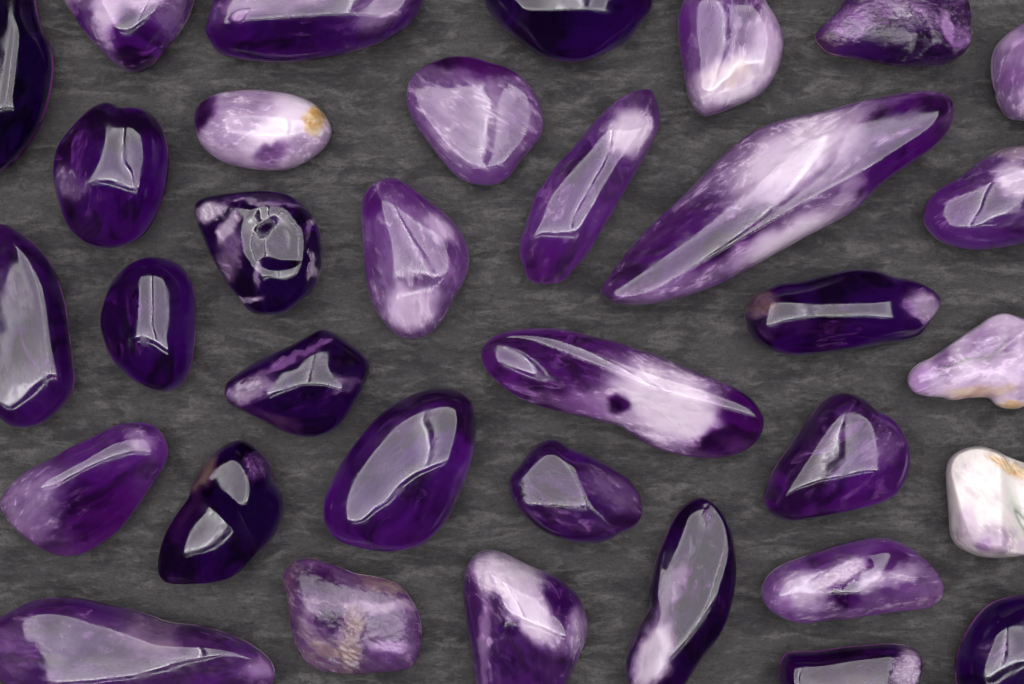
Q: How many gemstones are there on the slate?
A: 34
